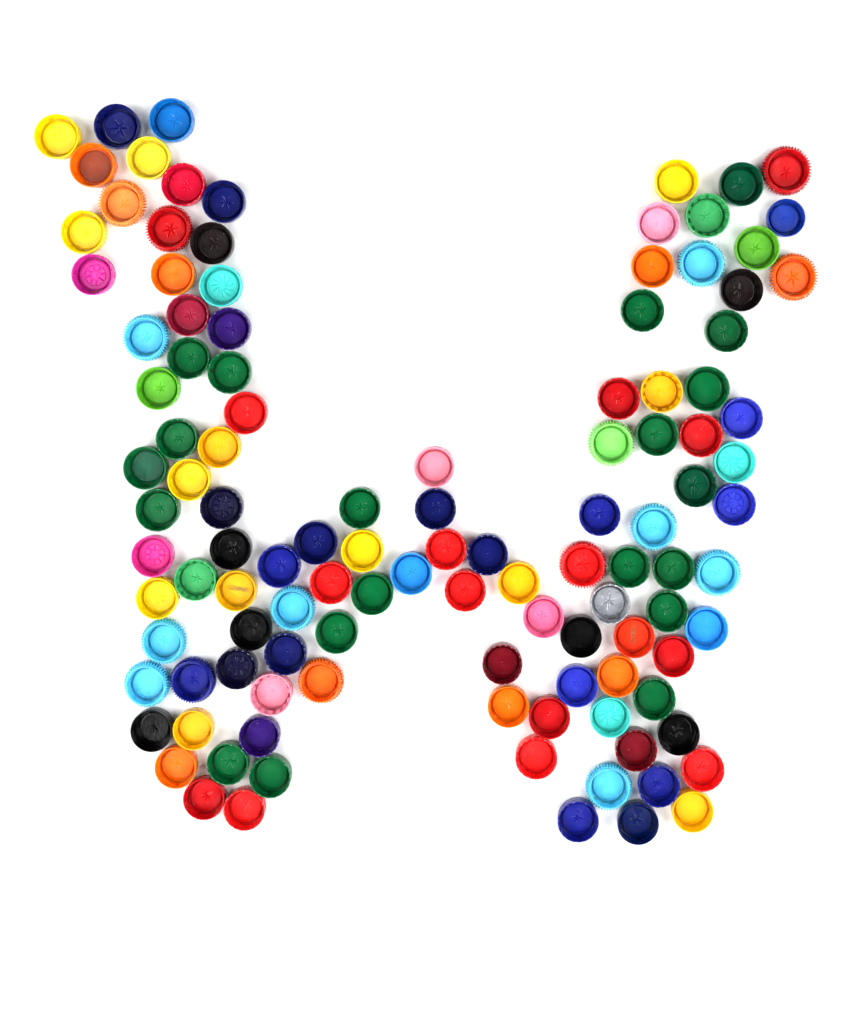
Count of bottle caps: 115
